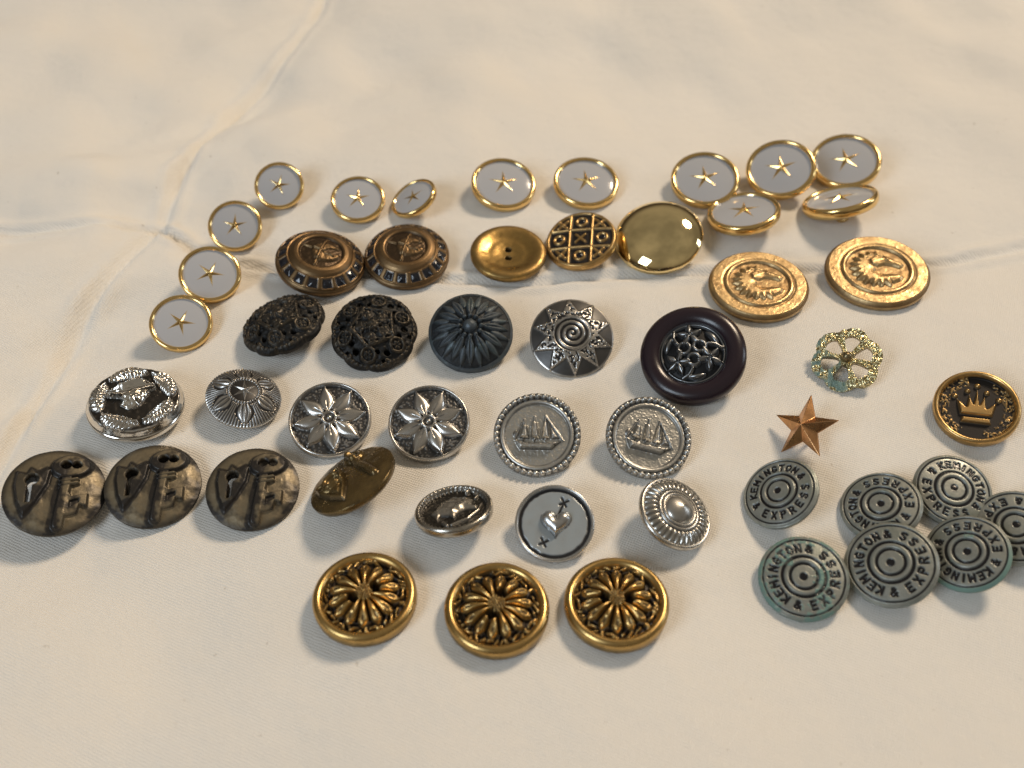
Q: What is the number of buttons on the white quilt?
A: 51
